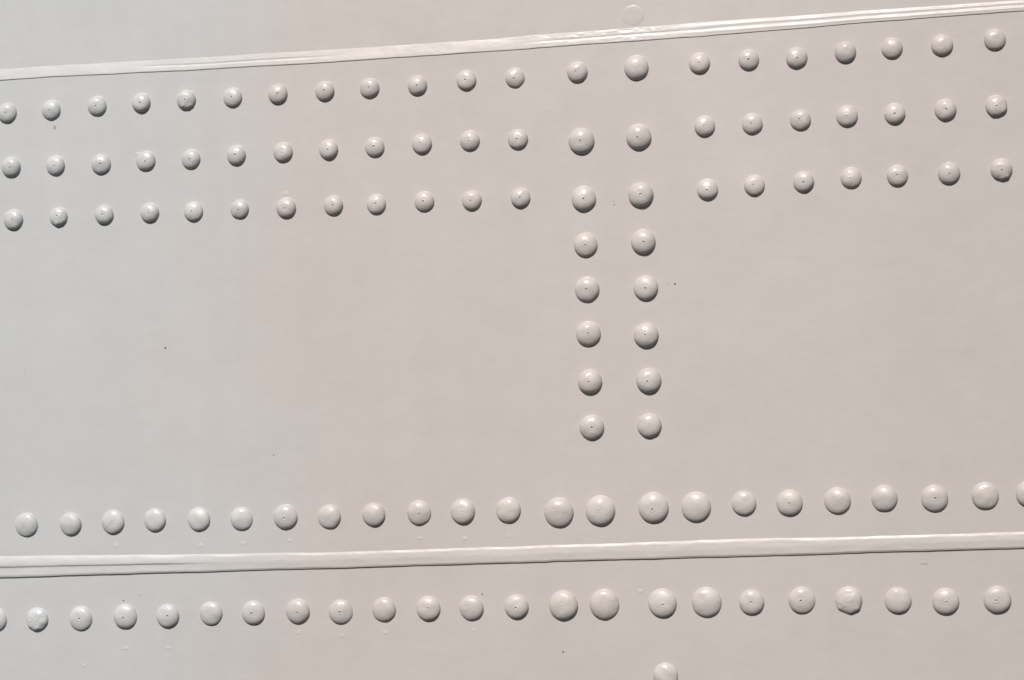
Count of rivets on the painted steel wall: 120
